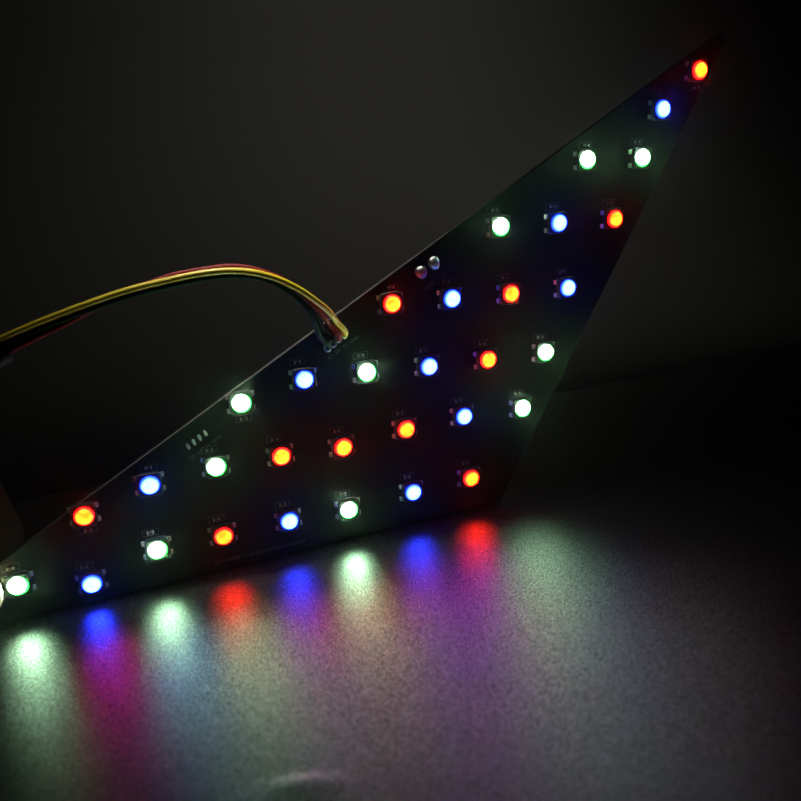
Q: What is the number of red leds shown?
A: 11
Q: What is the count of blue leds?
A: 11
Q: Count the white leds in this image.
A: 11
